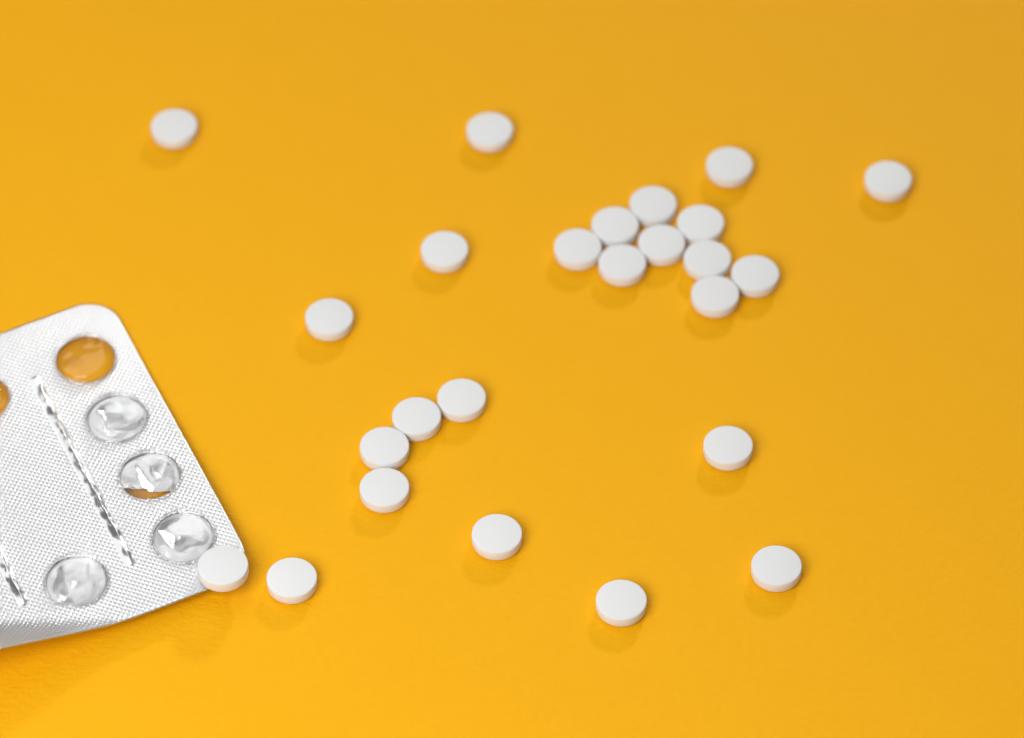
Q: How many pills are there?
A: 25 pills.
